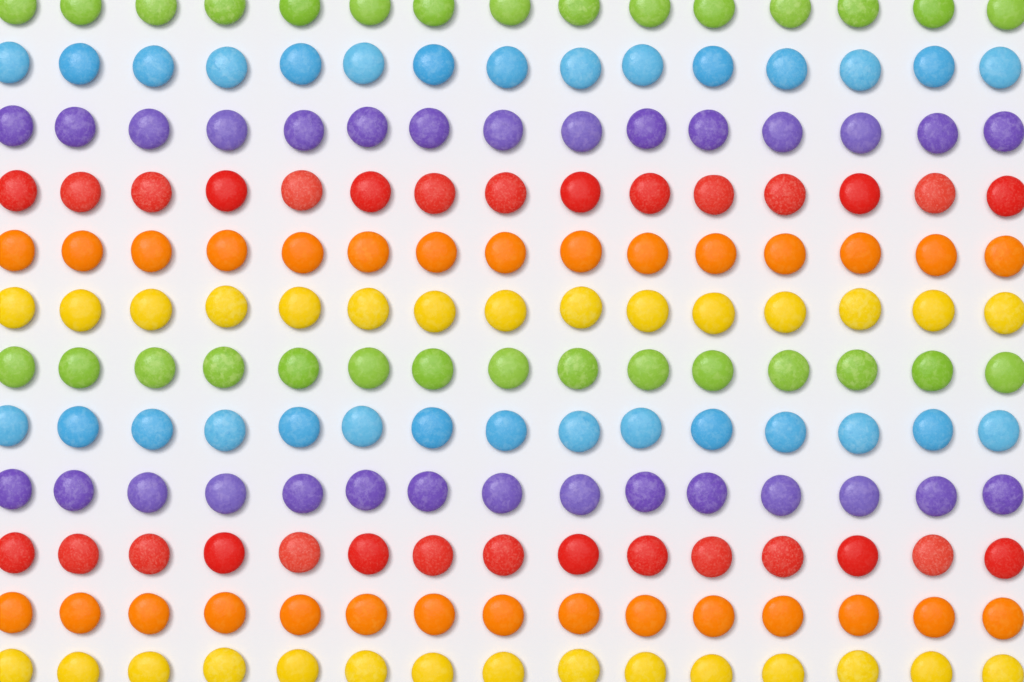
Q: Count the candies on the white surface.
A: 180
